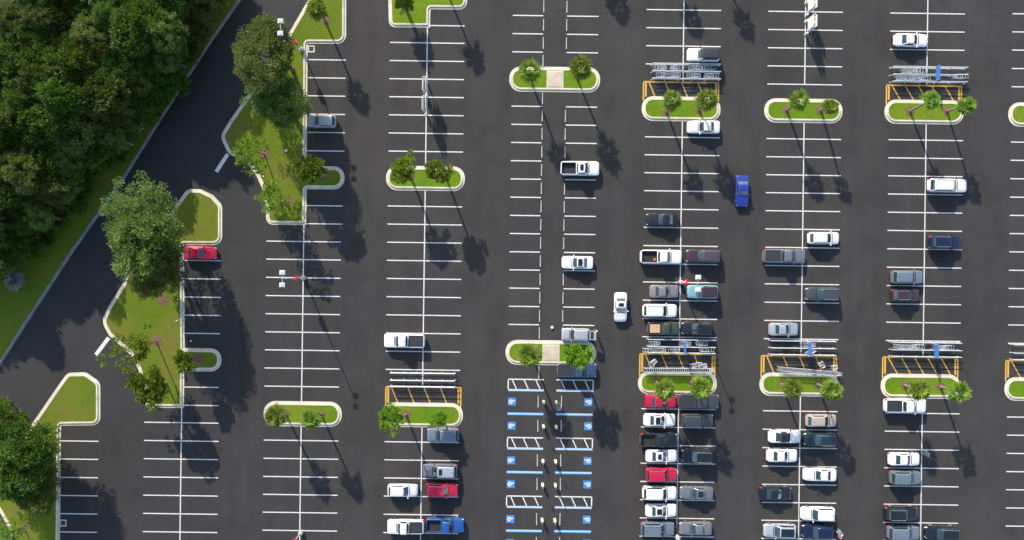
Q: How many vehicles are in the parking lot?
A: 62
